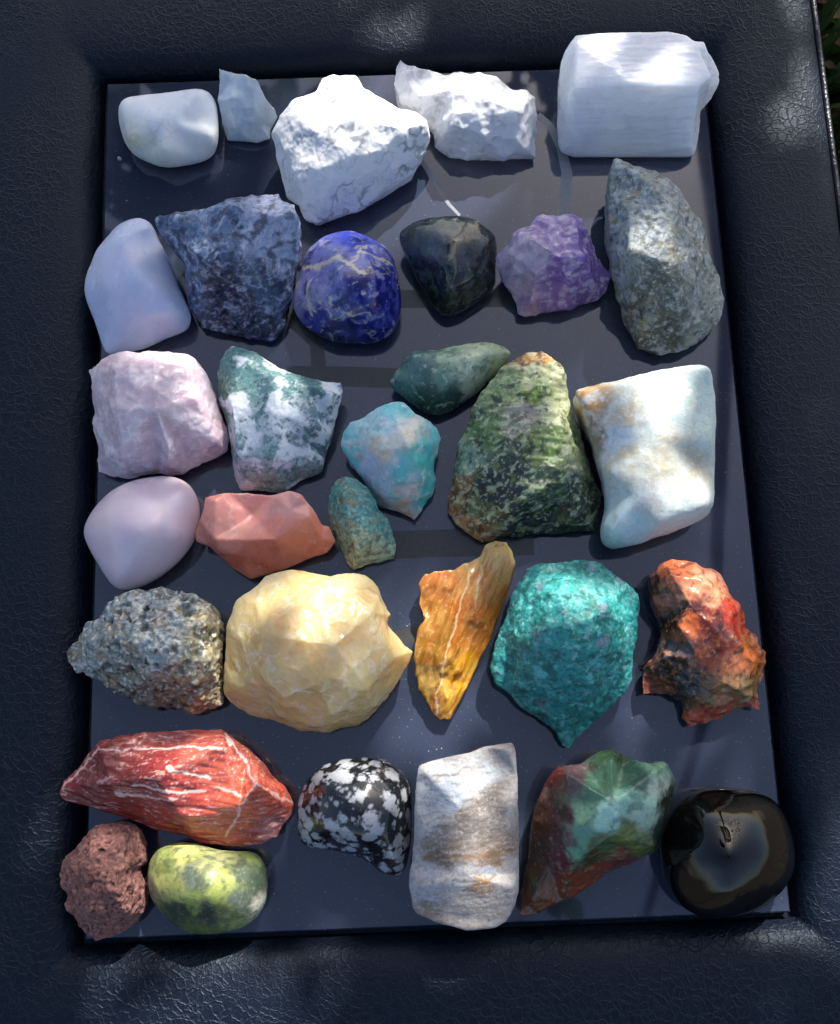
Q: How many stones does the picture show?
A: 32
